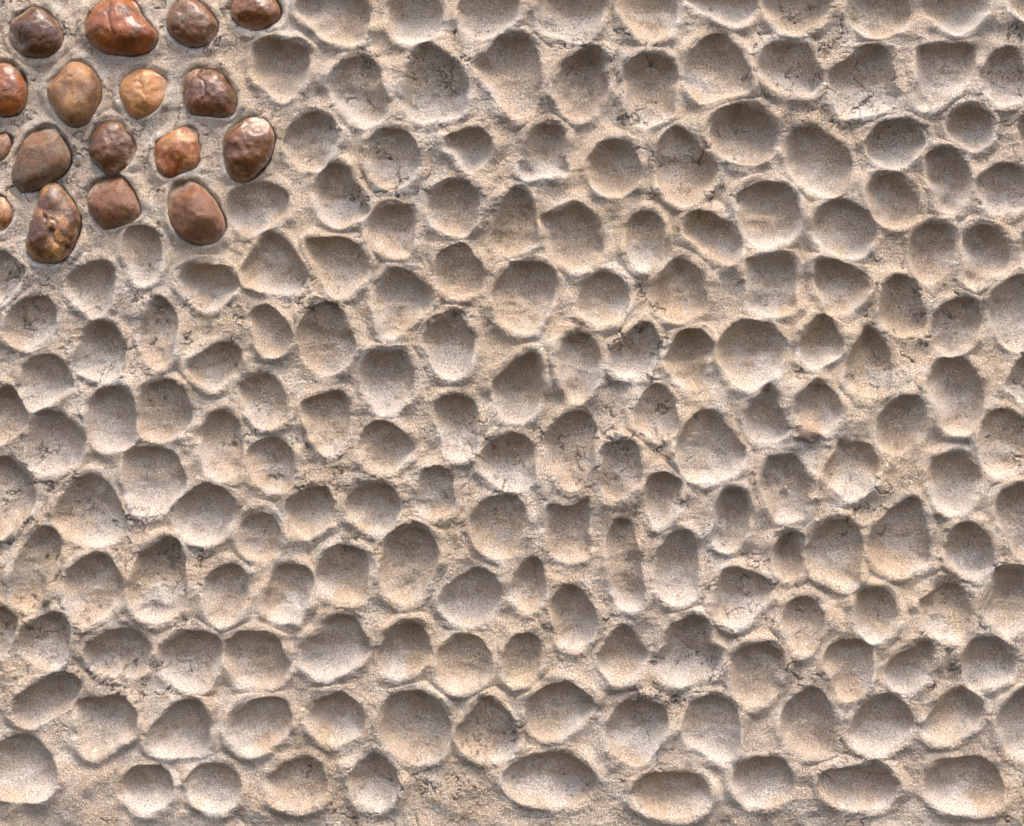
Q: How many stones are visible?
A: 17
